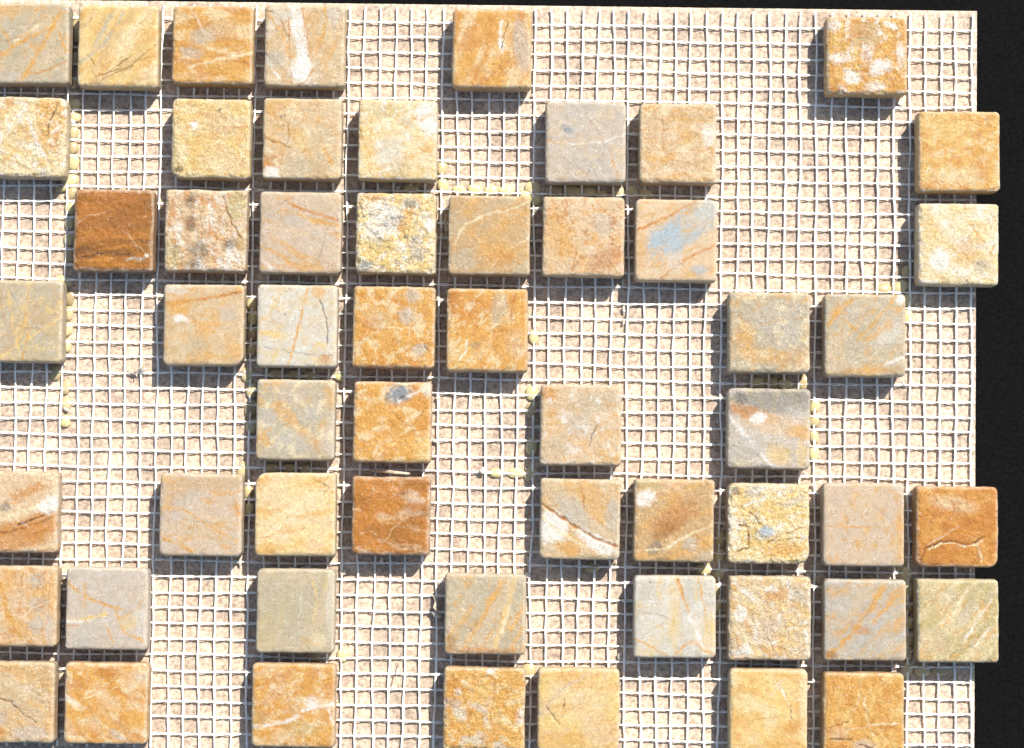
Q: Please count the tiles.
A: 56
